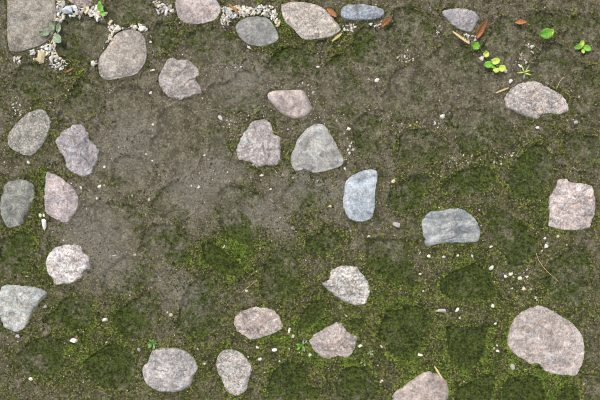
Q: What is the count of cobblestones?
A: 29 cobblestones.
